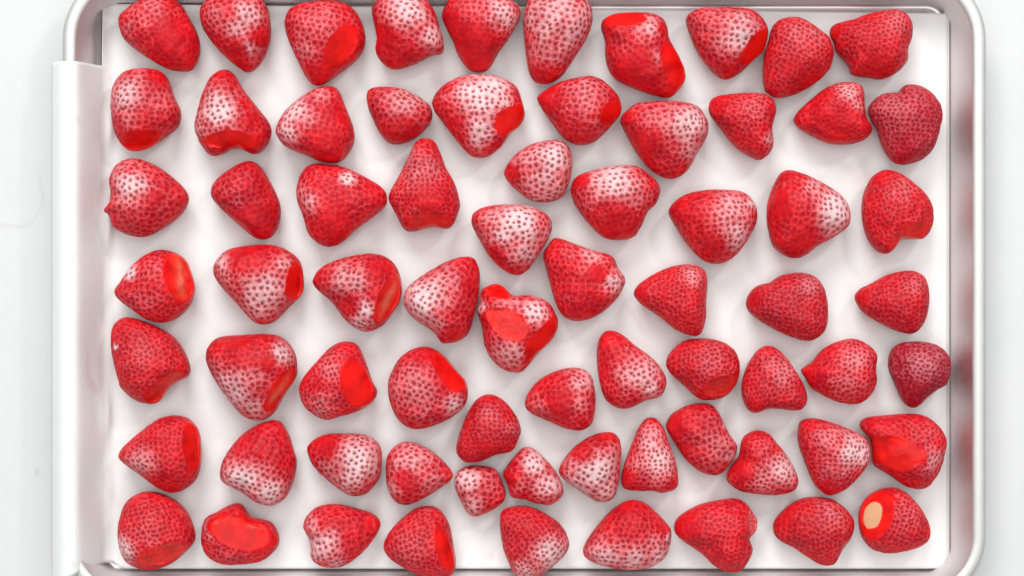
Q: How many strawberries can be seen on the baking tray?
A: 71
